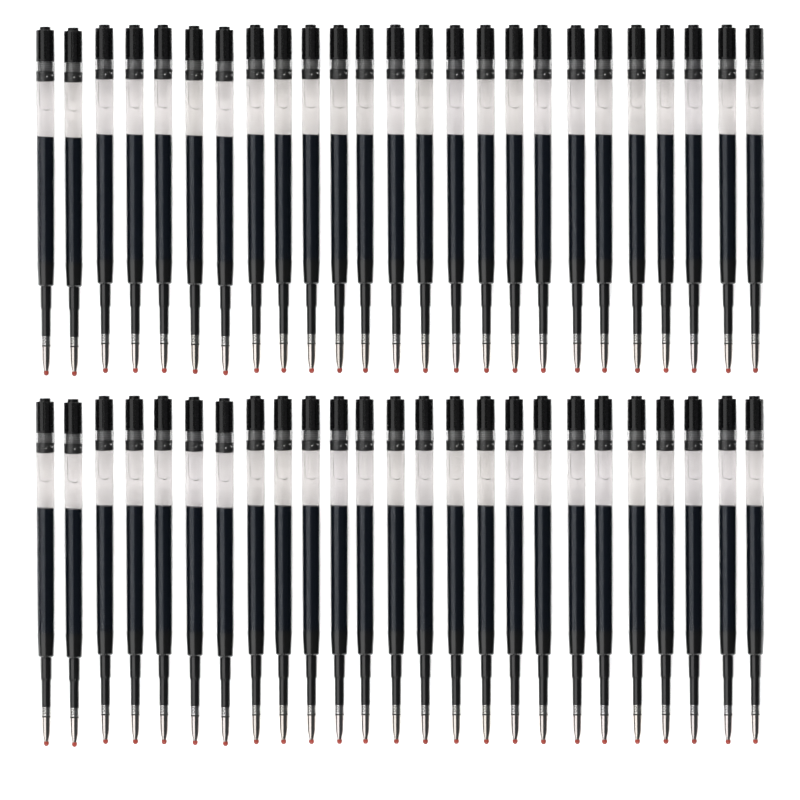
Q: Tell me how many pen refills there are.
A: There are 50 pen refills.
